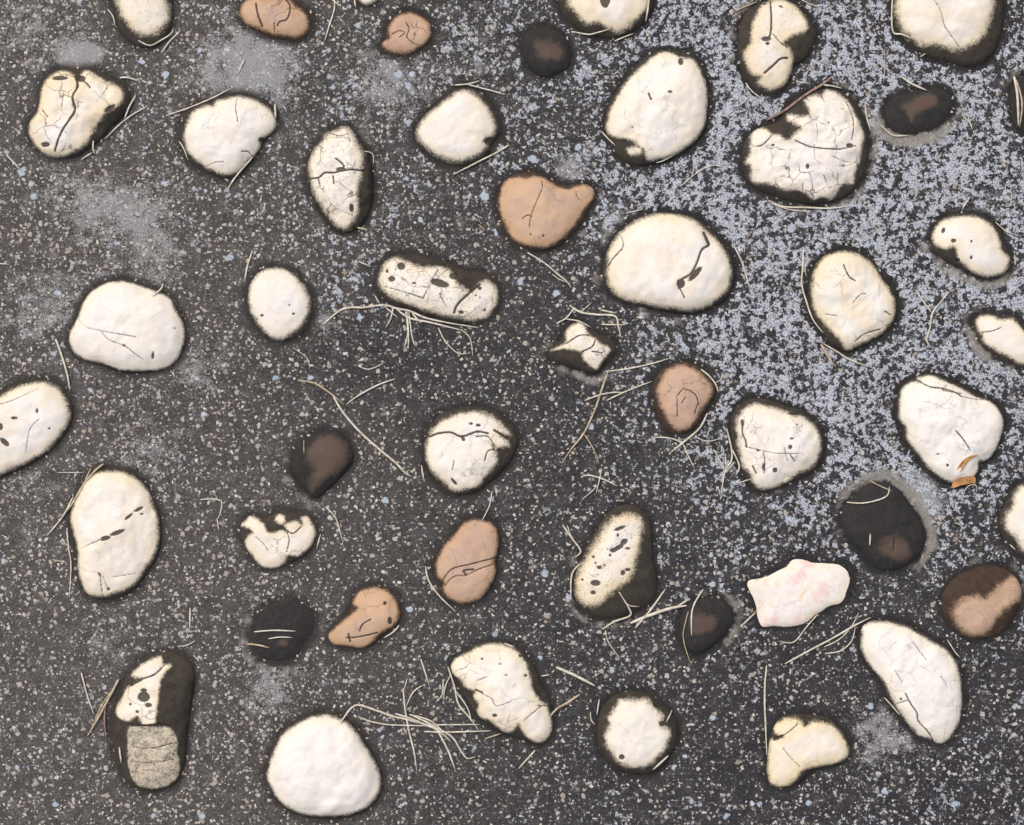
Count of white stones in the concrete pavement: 34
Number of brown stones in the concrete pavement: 7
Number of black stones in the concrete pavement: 7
